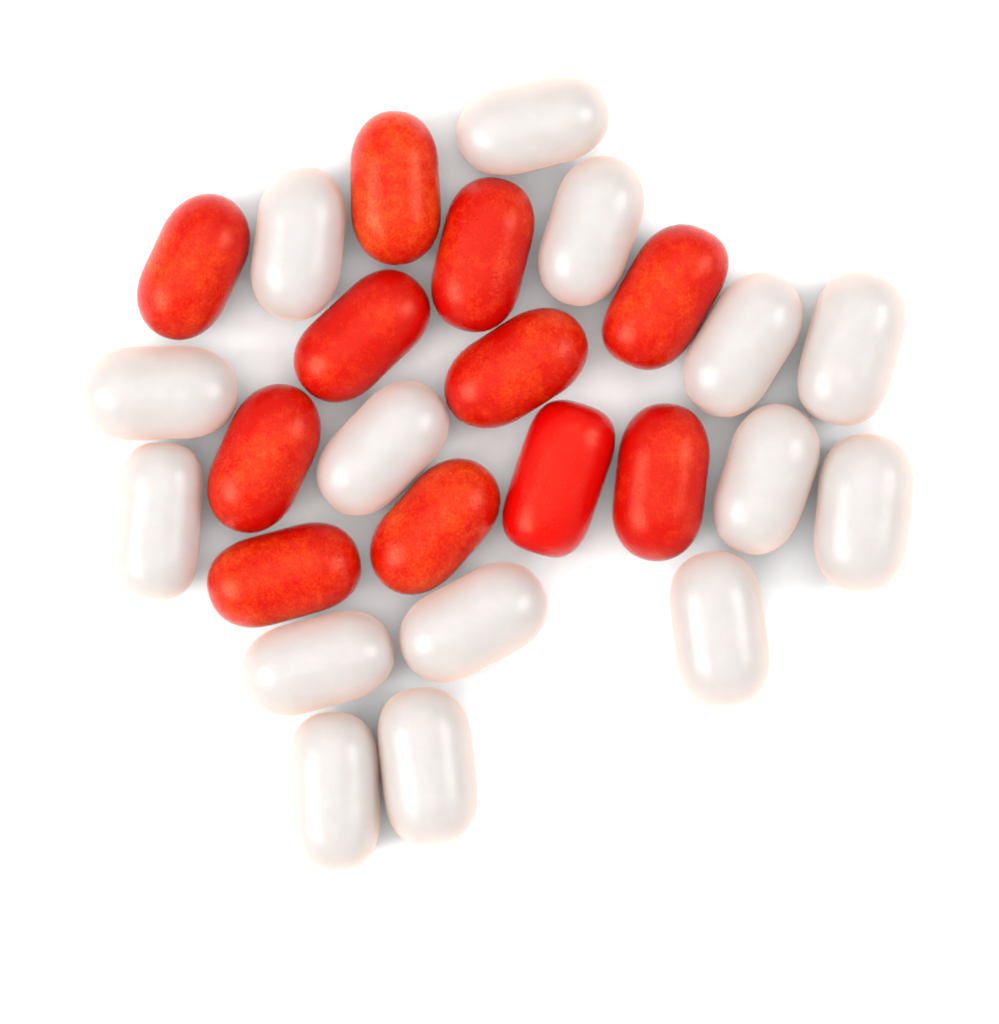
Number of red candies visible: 11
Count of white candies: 15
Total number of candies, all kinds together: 26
